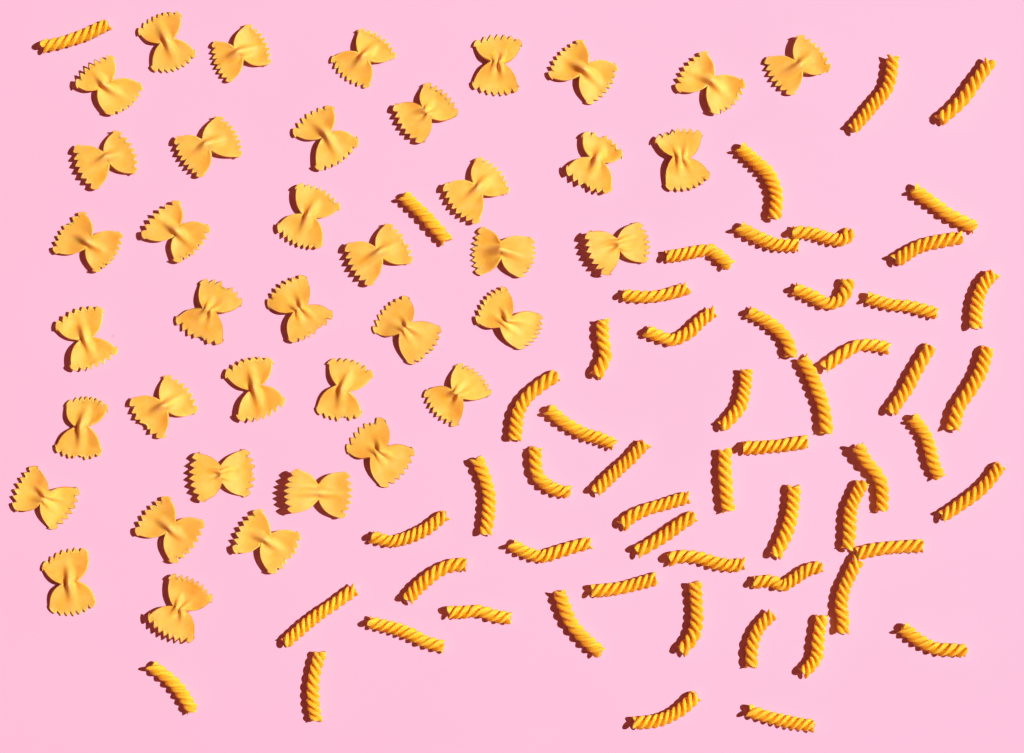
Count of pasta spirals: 56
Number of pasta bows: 39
